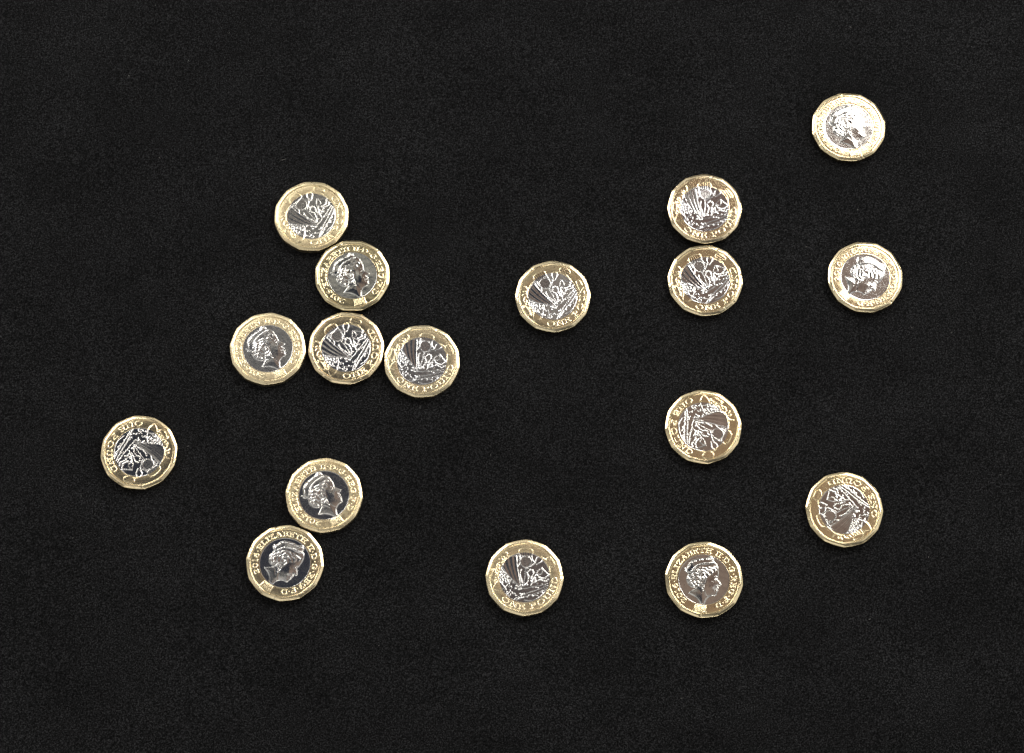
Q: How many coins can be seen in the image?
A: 17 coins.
